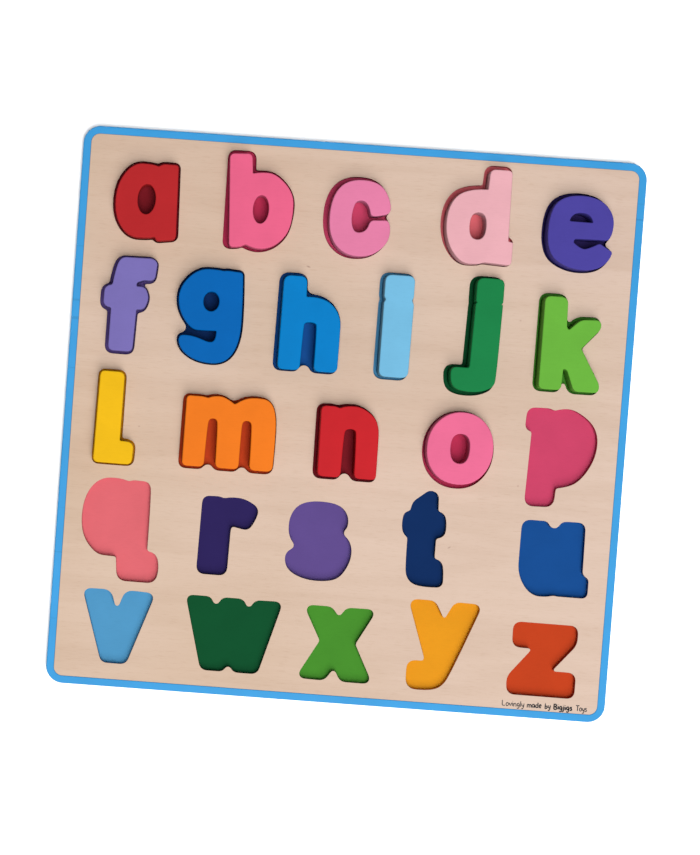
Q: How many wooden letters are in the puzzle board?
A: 15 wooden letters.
